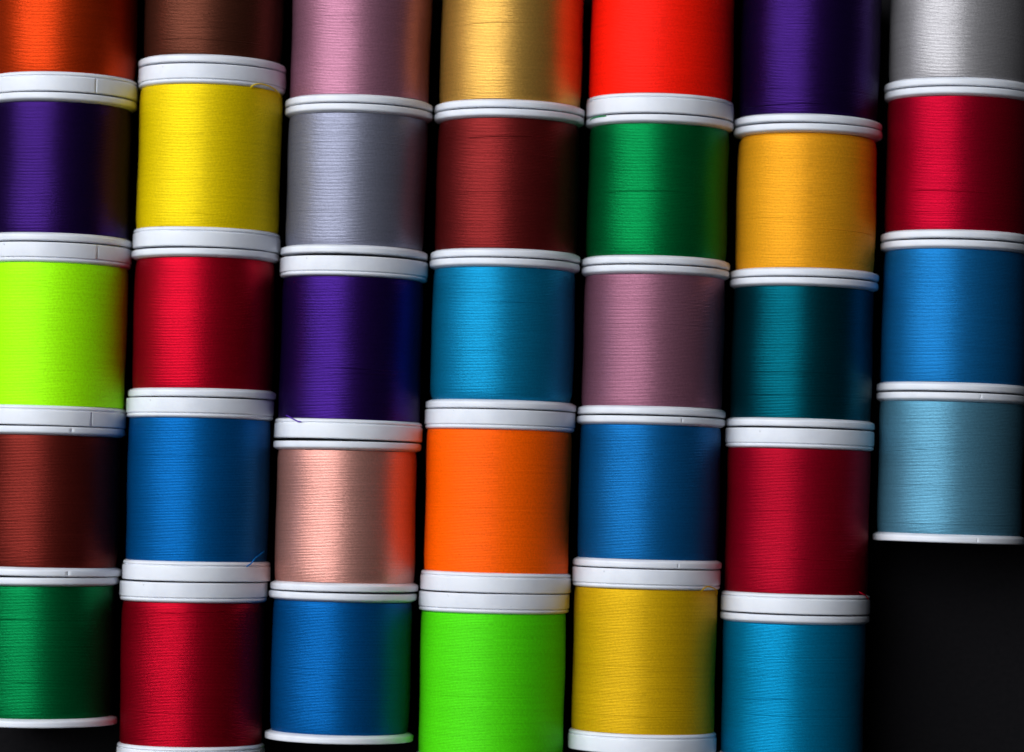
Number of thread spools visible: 34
